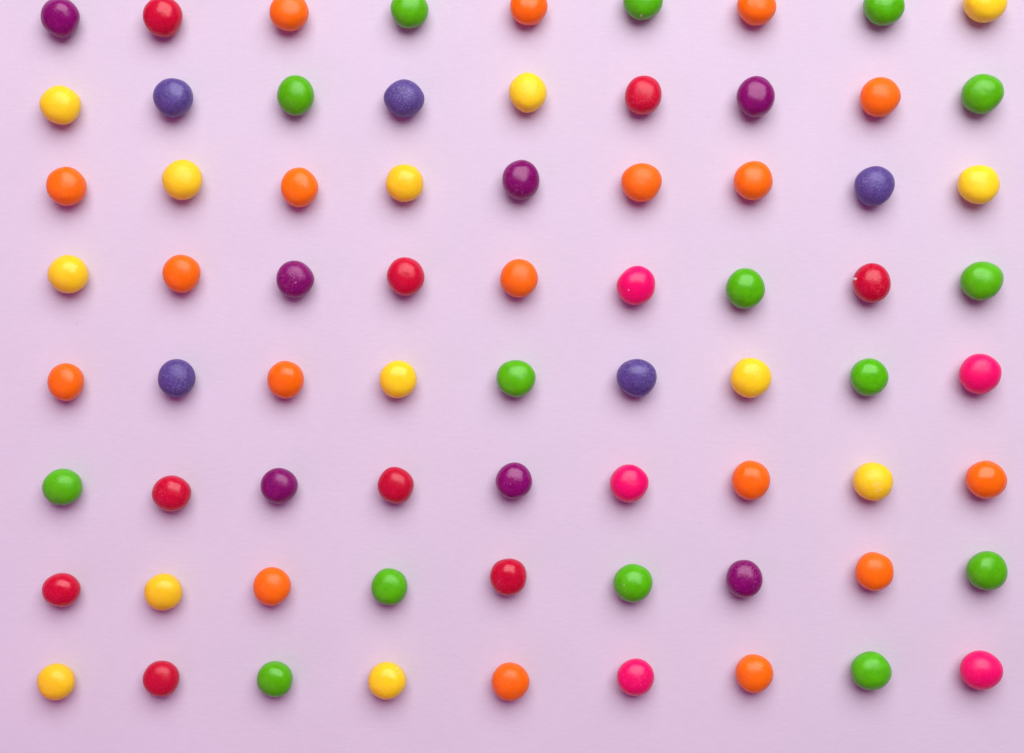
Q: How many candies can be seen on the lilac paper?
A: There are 72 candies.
